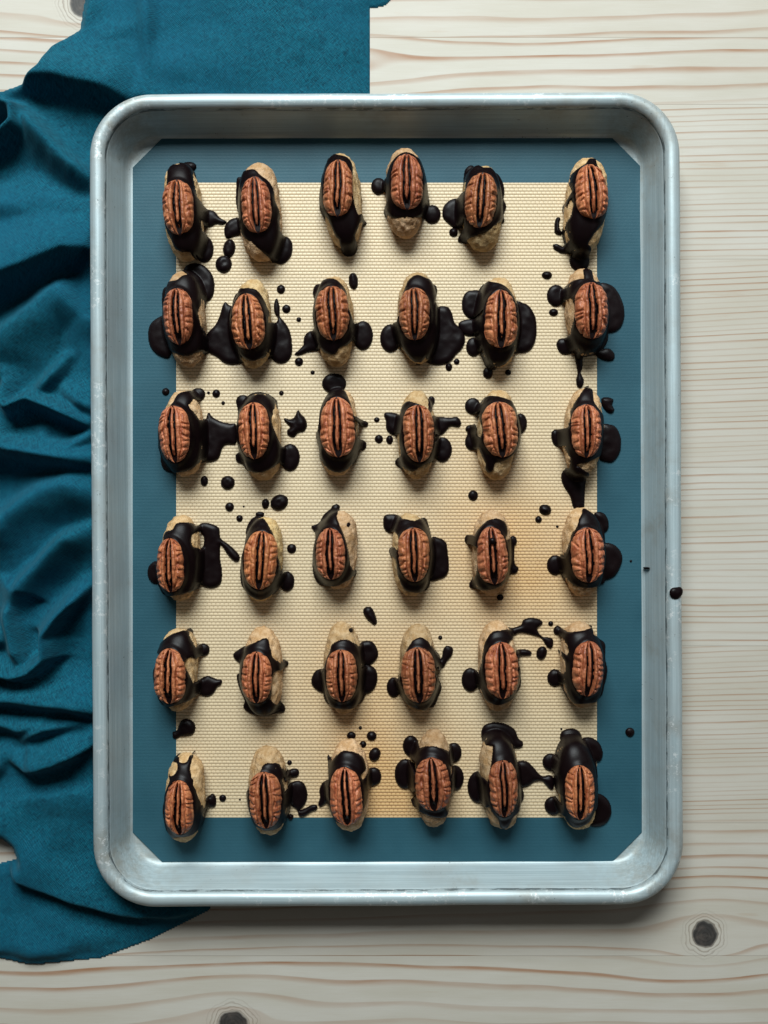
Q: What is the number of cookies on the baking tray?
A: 36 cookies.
